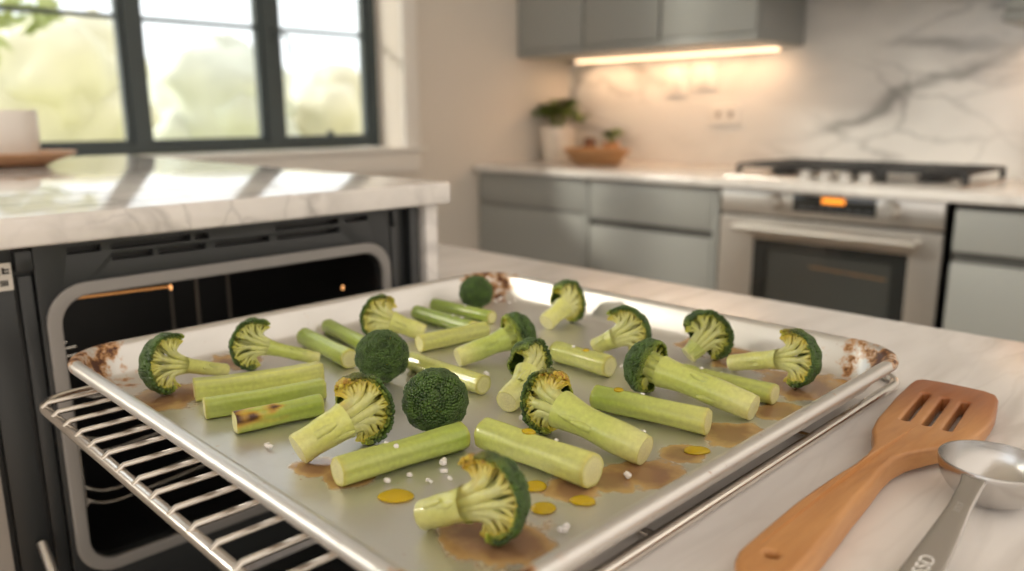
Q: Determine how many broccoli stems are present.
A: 14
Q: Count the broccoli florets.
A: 16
